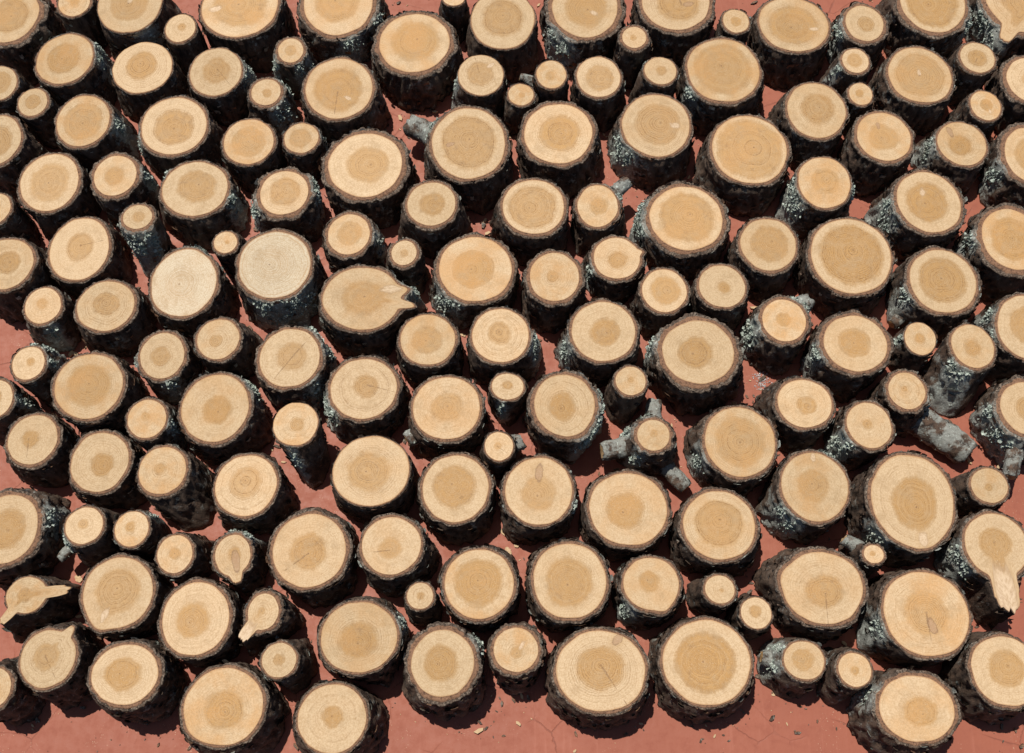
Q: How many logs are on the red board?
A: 160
